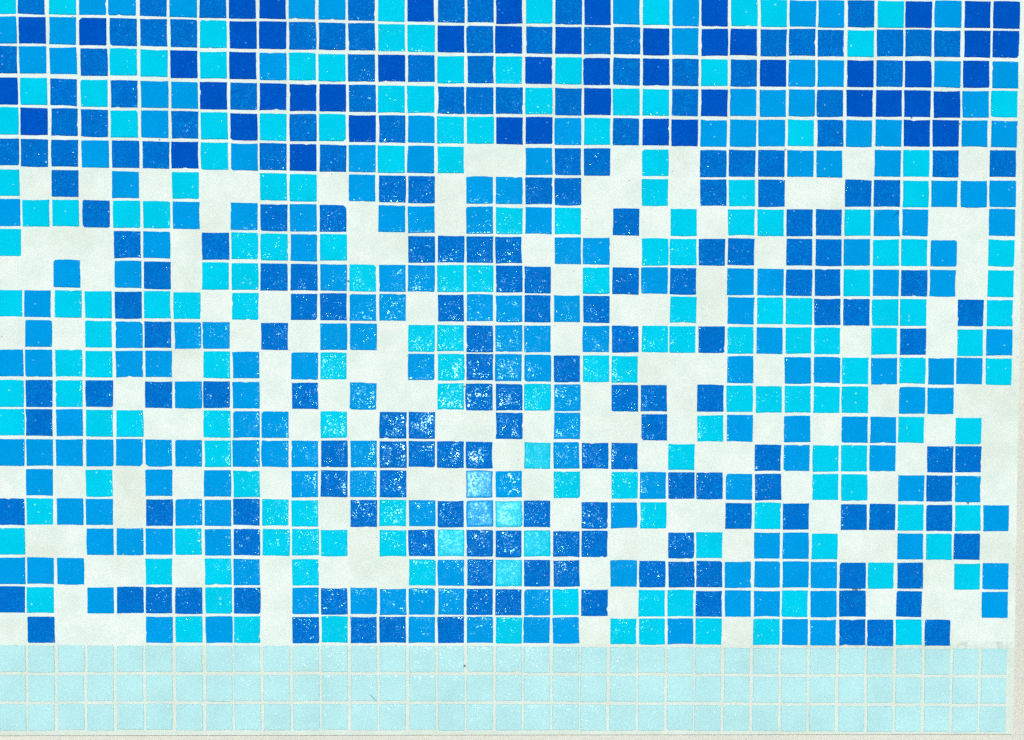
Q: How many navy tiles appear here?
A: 53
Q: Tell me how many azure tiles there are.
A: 196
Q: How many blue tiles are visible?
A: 195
